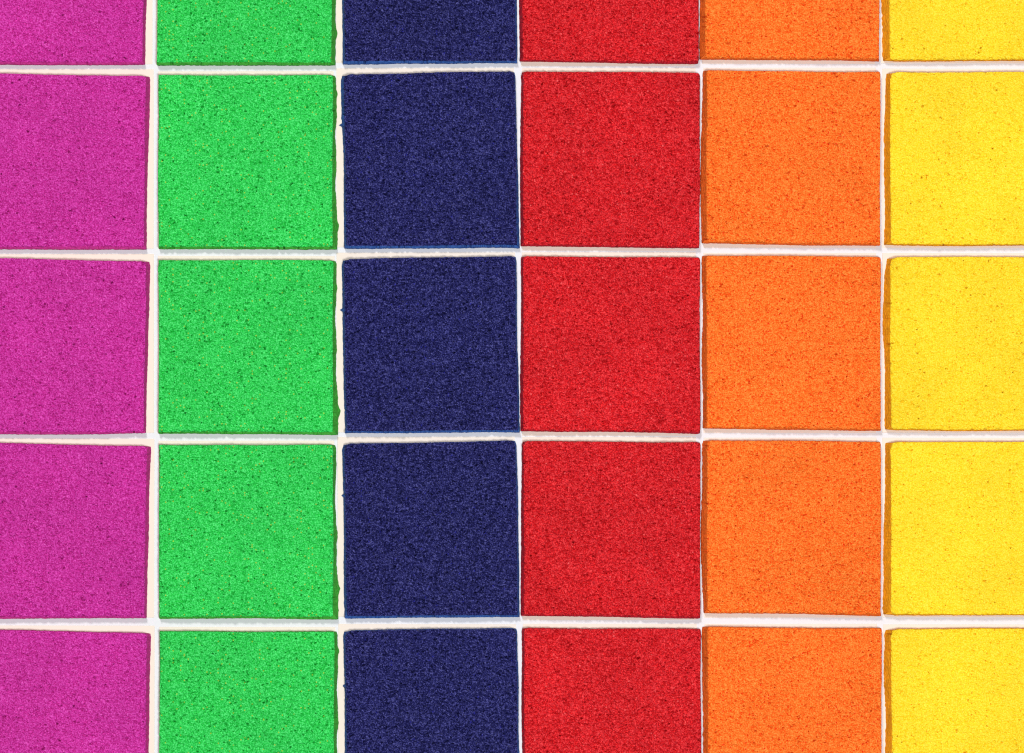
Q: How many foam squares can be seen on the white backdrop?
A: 30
